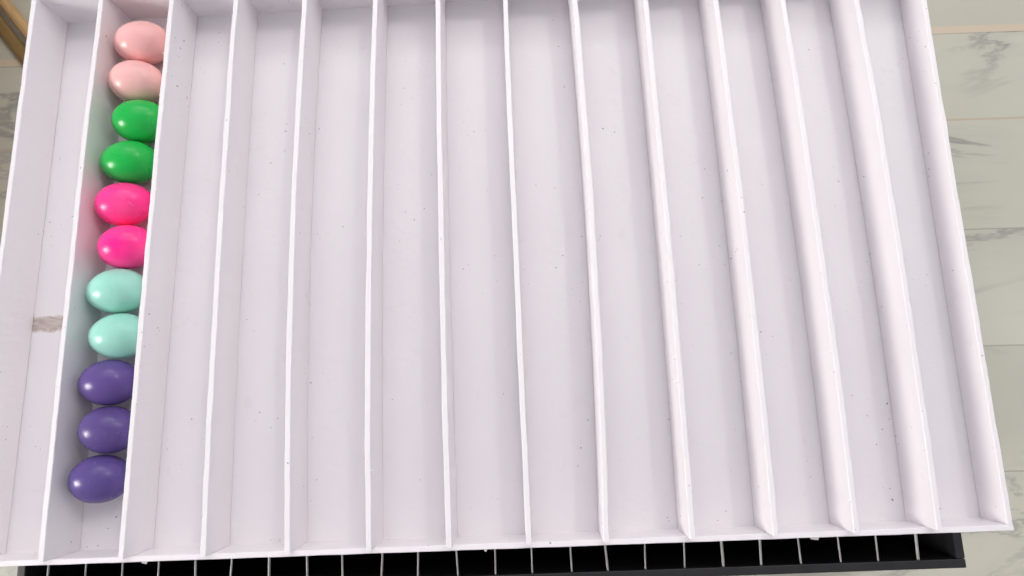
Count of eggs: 11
